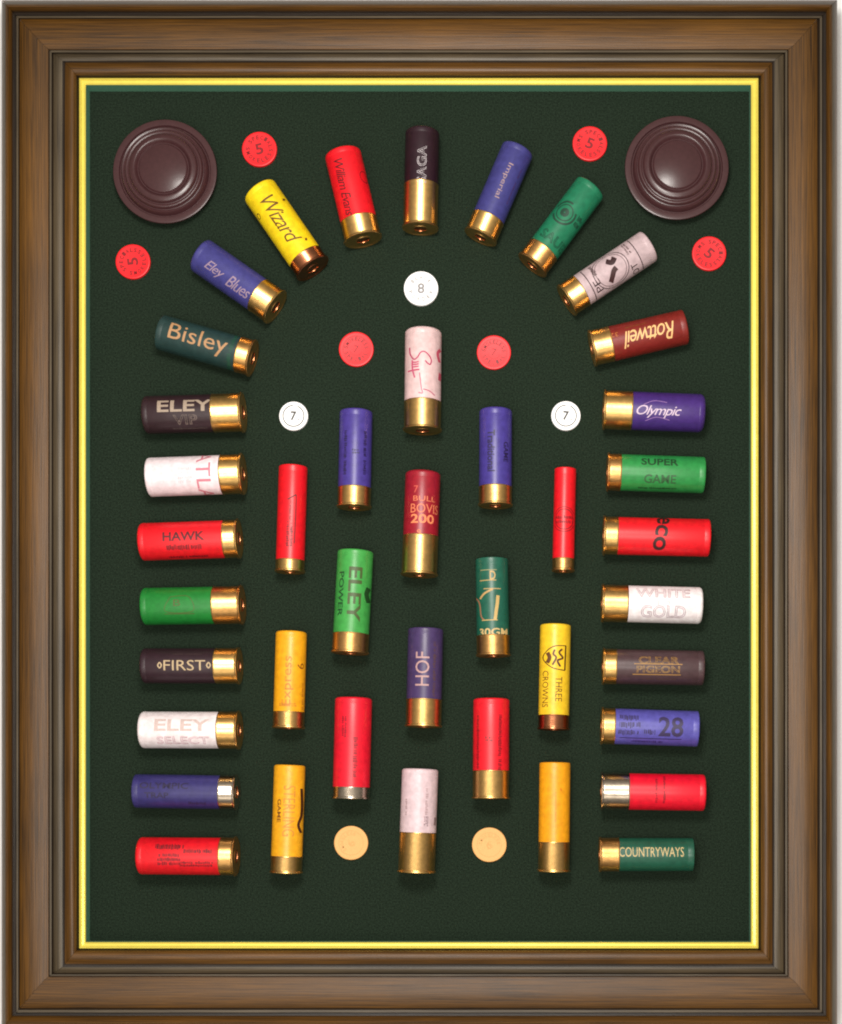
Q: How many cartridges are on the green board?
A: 41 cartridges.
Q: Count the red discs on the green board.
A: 6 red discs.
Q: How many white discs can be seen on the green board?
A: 3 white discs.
